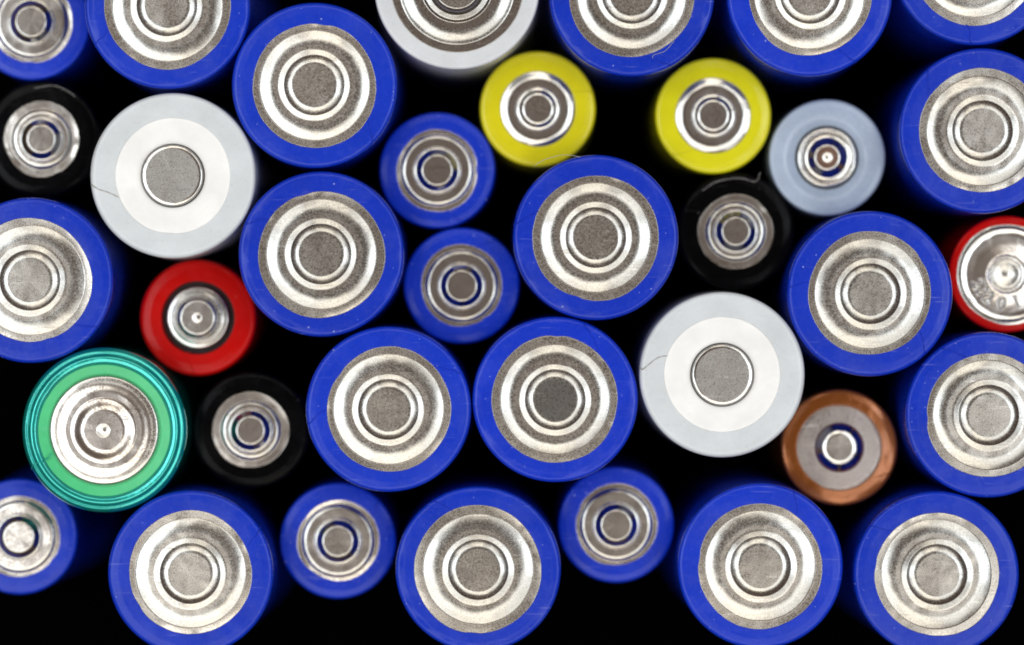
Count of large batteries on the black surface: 21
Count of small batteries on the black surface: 15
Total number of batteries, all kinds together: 36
